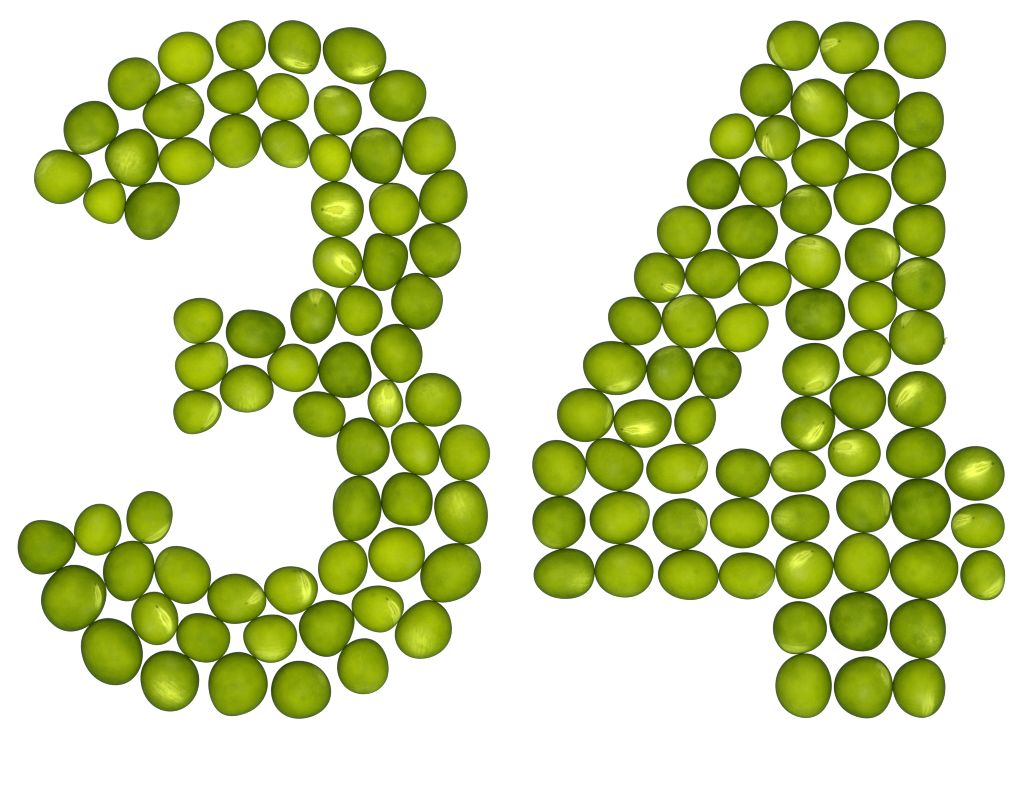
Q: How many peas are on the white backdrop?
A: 141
